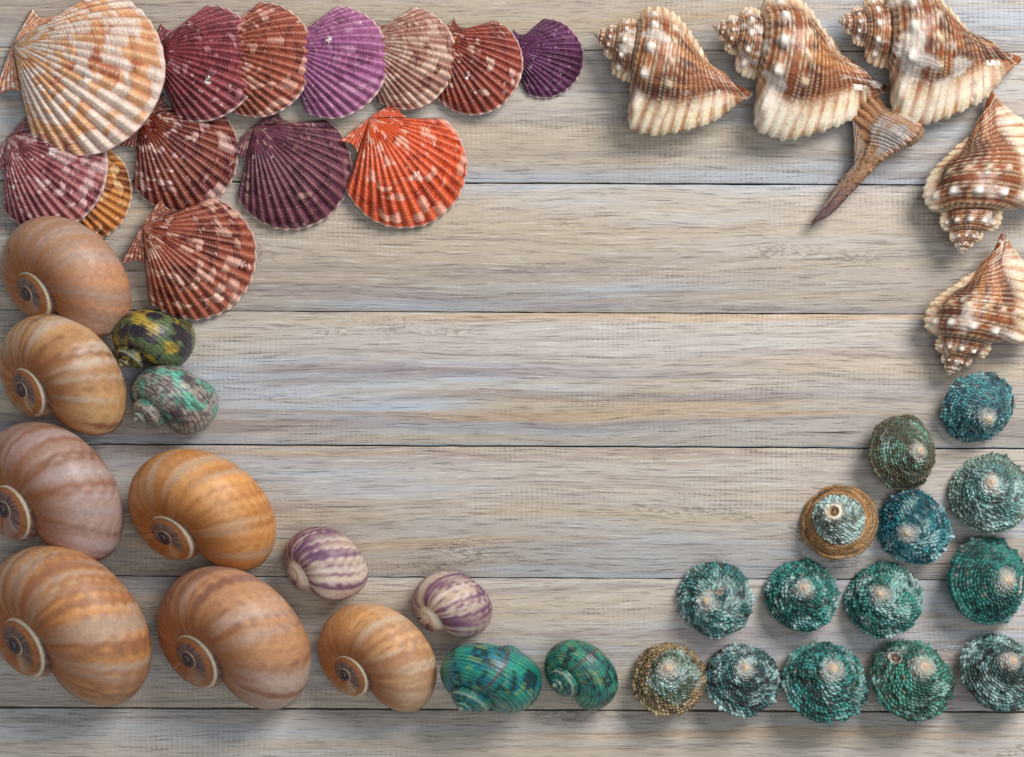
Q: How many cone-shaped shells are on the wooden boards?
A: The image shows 14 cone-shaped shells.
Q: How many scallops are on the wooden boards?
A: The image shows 13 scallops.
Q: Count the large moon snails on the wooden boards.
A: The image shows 7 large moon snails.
